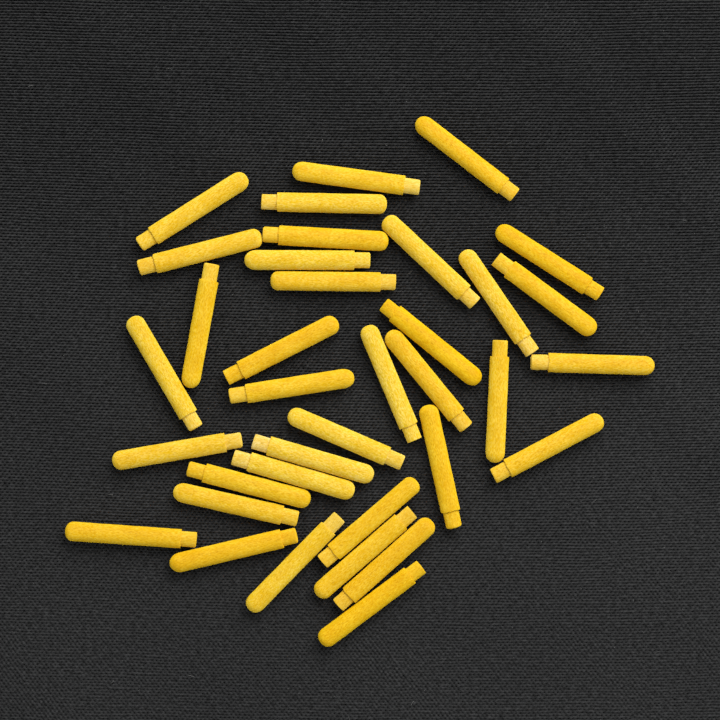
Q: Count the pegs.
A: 36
